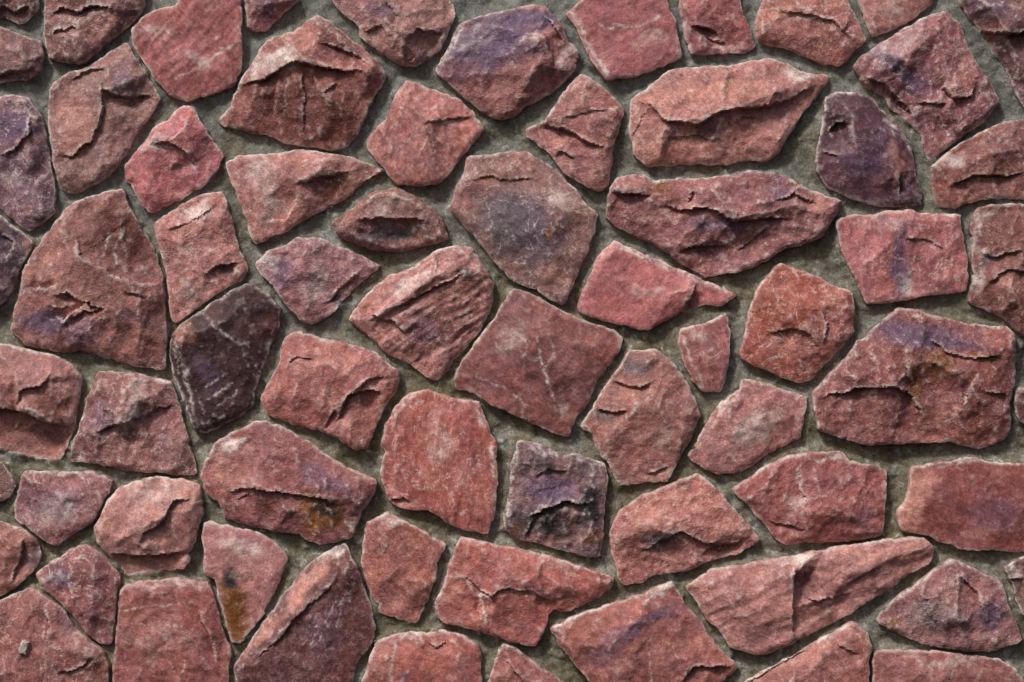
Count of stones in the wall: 70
